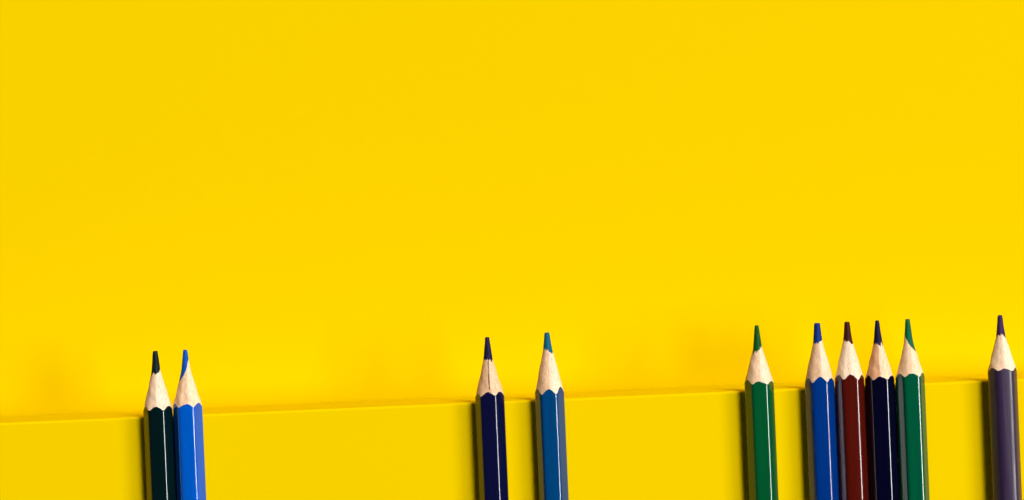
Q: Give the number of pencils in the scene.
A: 10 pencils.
